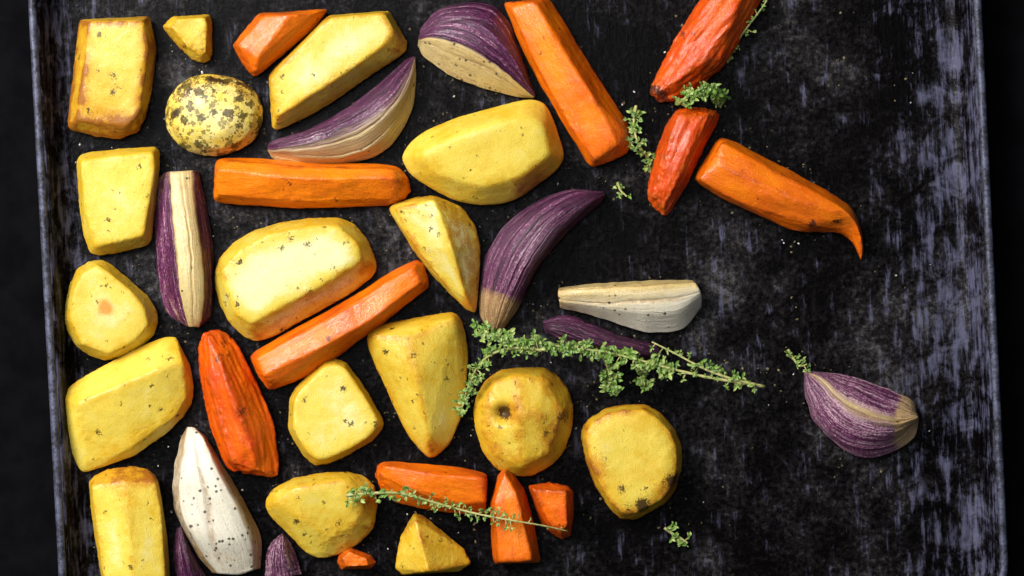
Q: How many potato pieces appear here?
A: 17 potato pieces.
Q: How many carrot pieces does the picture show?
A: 12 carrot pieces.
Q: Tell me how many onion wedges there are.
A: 10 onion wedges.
